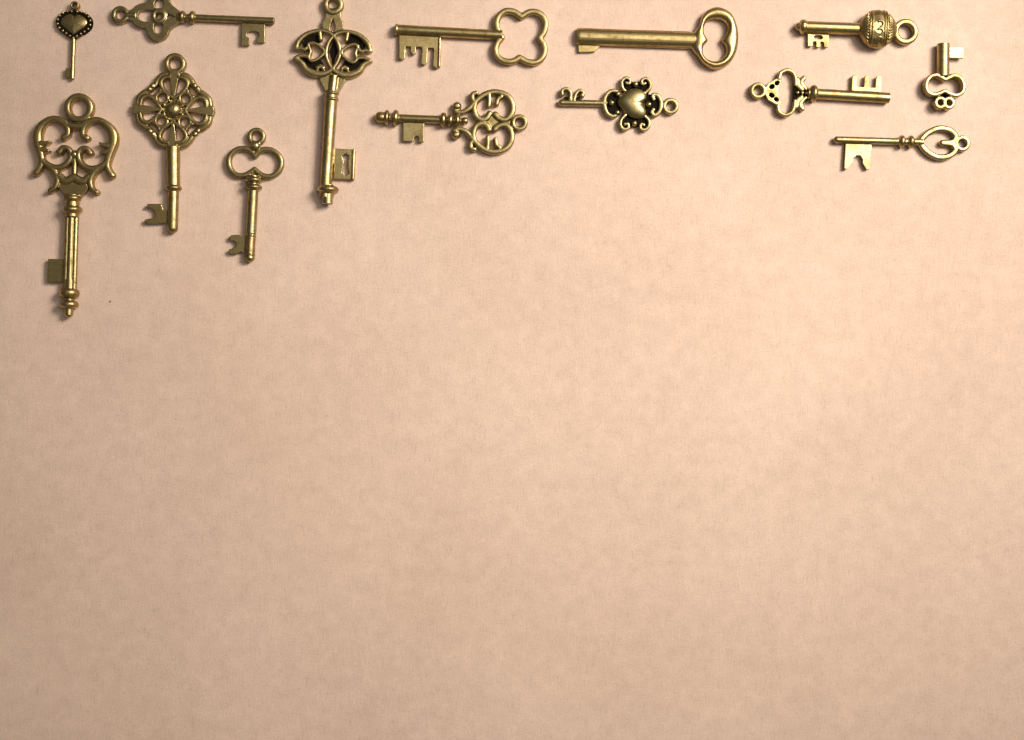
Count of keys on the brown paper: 14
